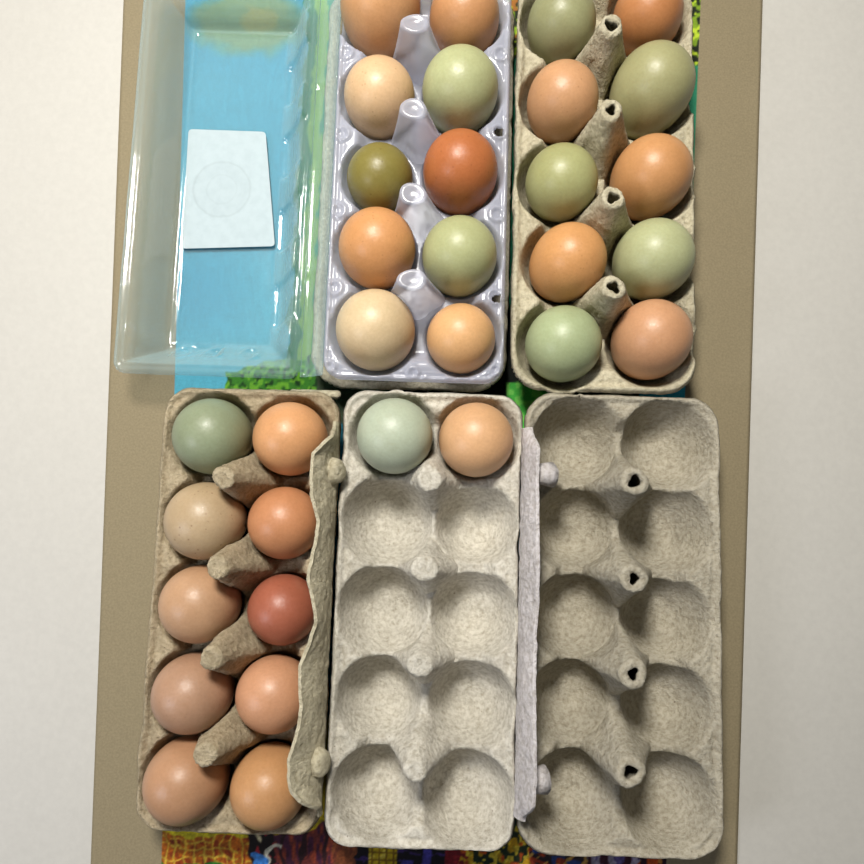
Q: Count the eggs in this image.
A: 32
